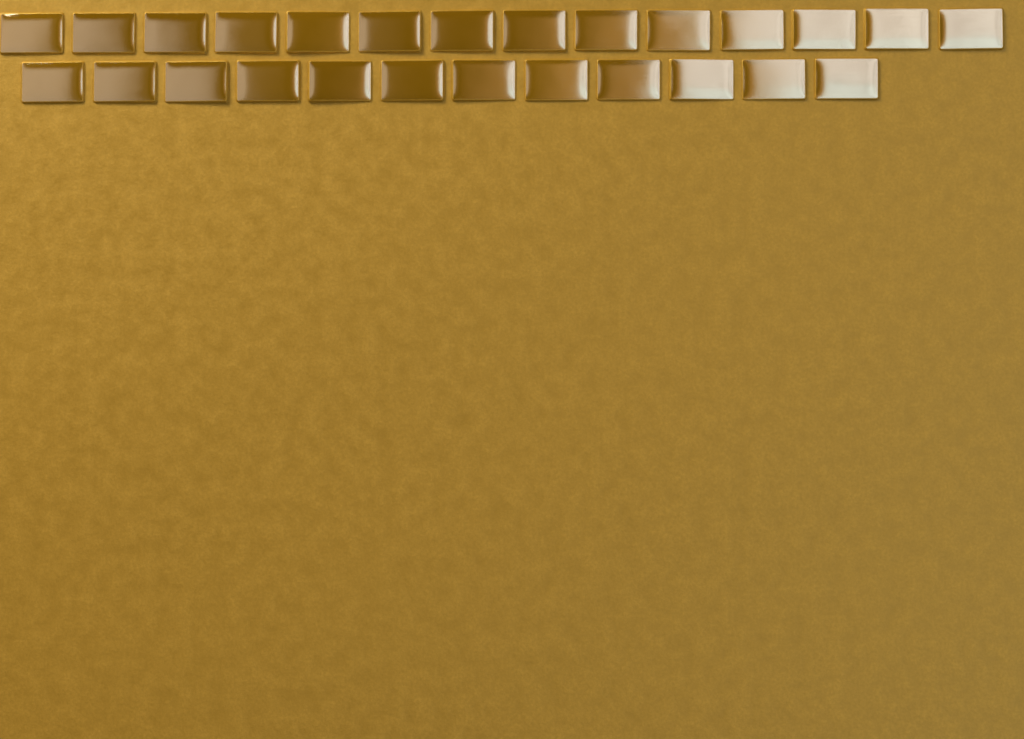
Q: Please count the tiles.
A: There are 26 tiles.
